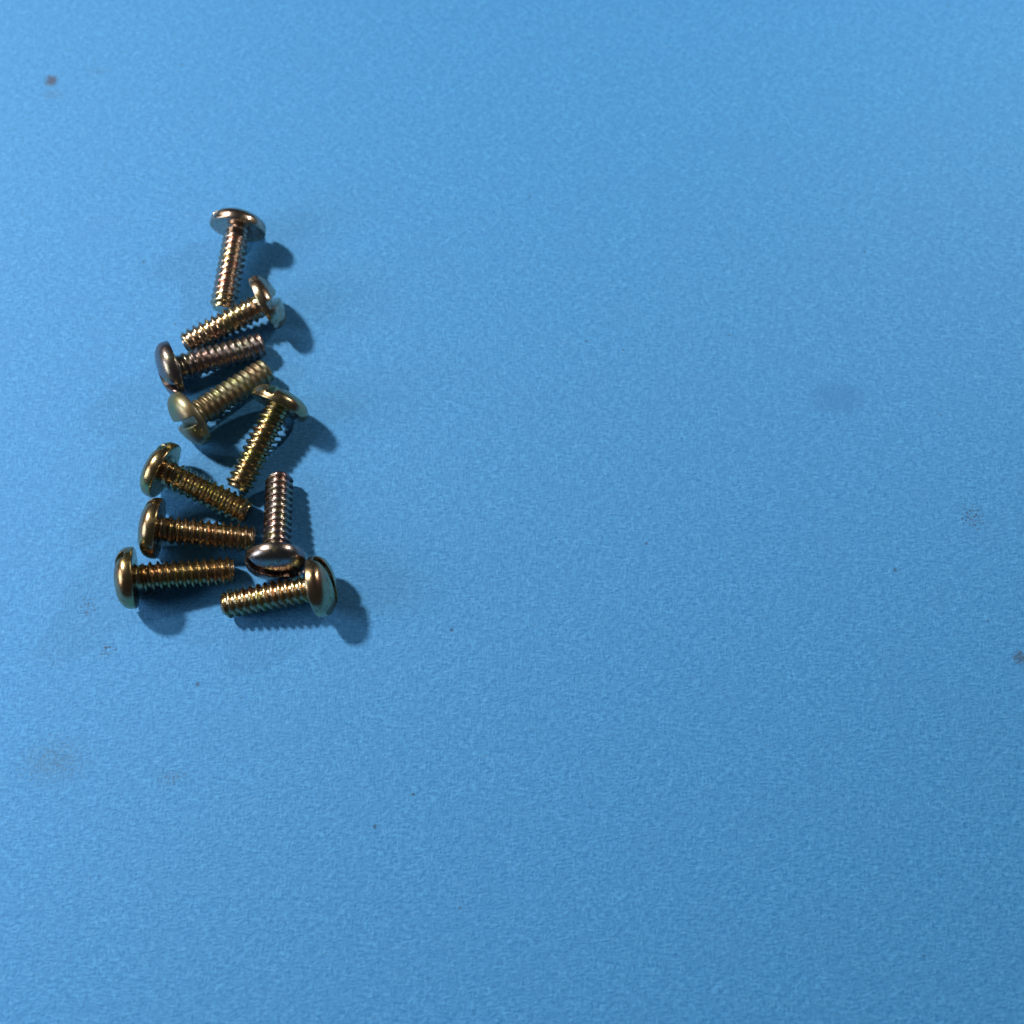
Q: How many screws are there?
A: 10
